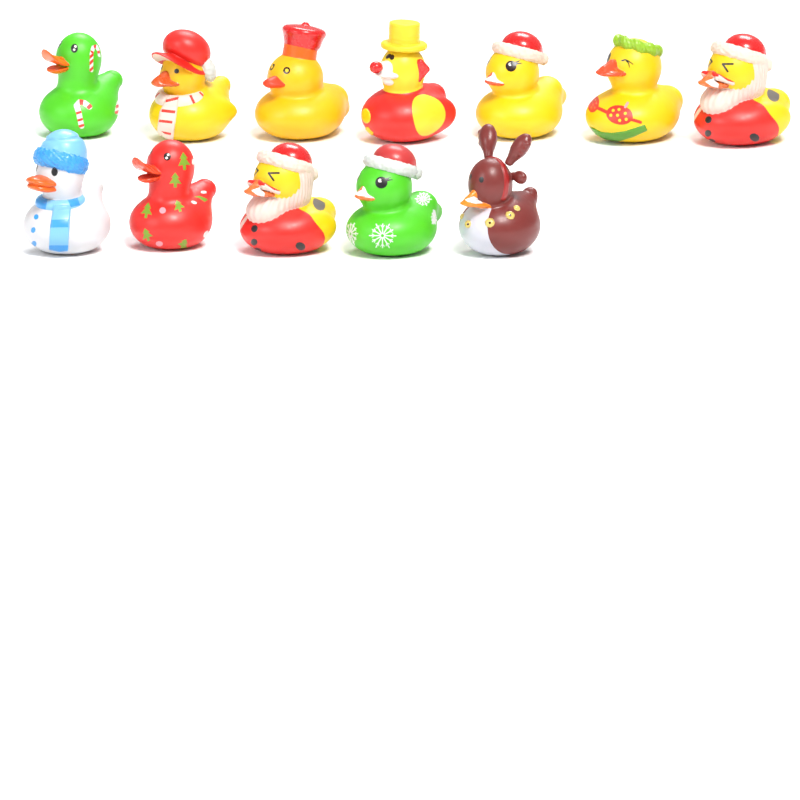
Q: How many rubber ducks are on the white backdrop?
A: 12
